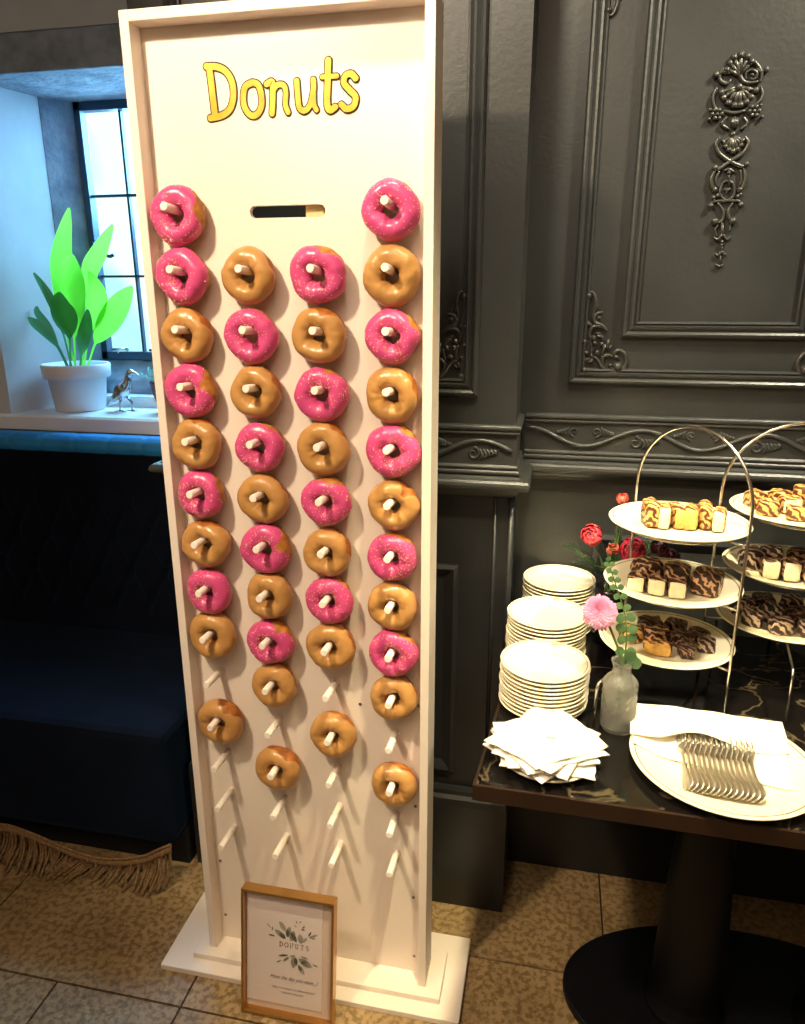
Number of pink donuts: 18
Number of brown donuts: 22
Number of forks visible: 14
